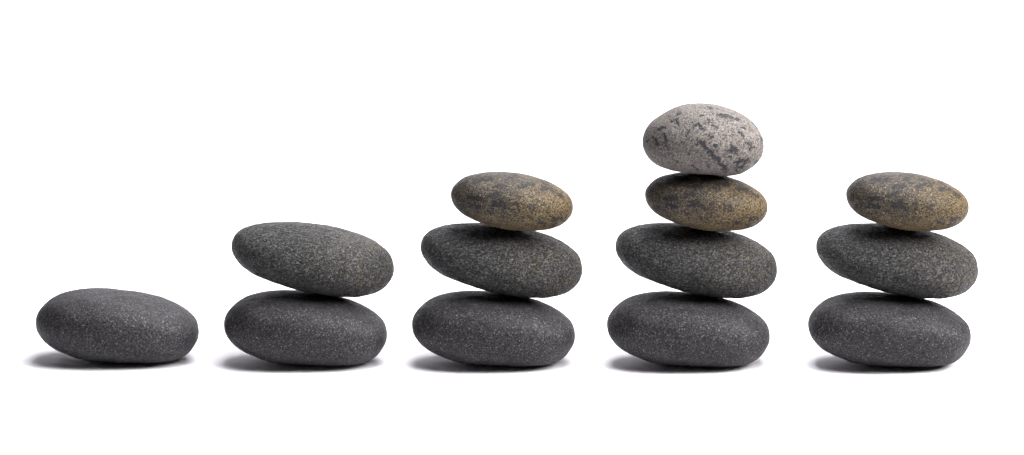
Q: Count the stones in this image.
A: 13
